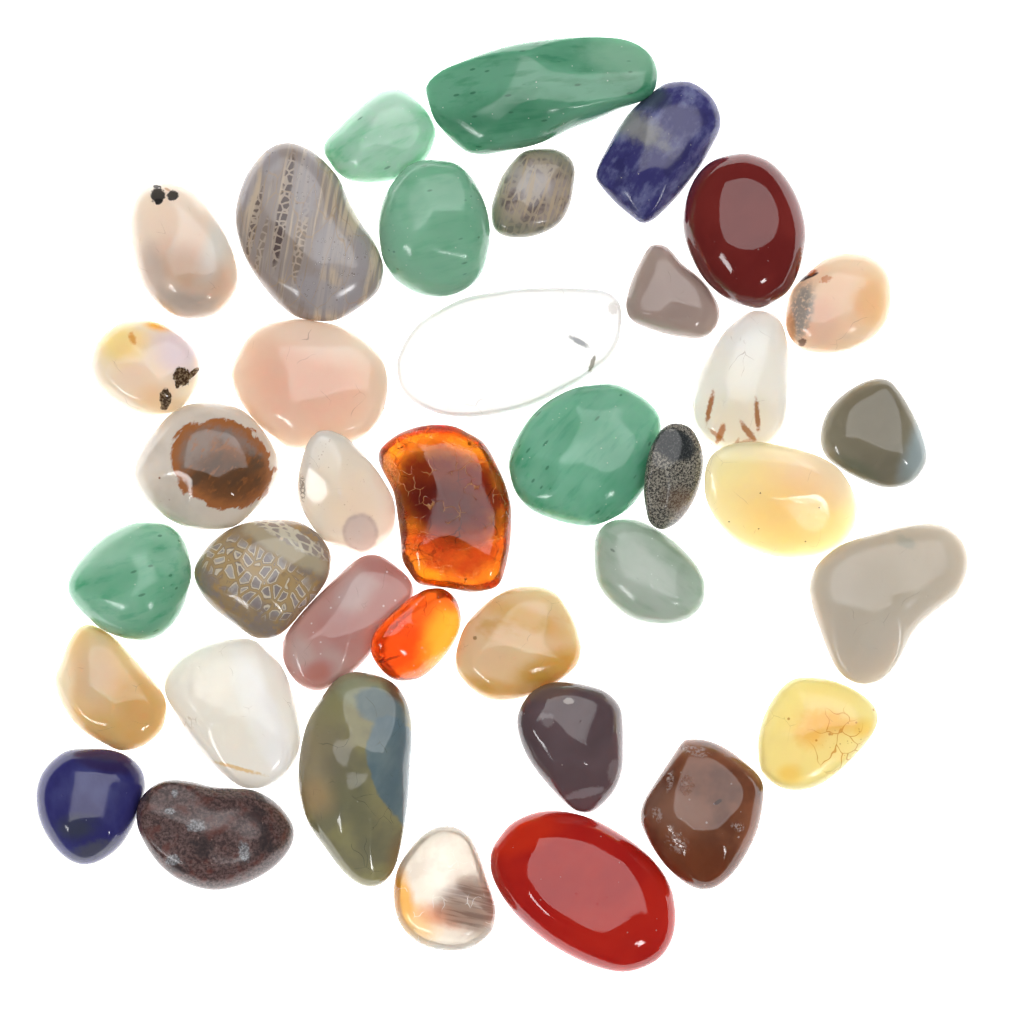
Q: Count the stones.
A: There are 38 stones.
